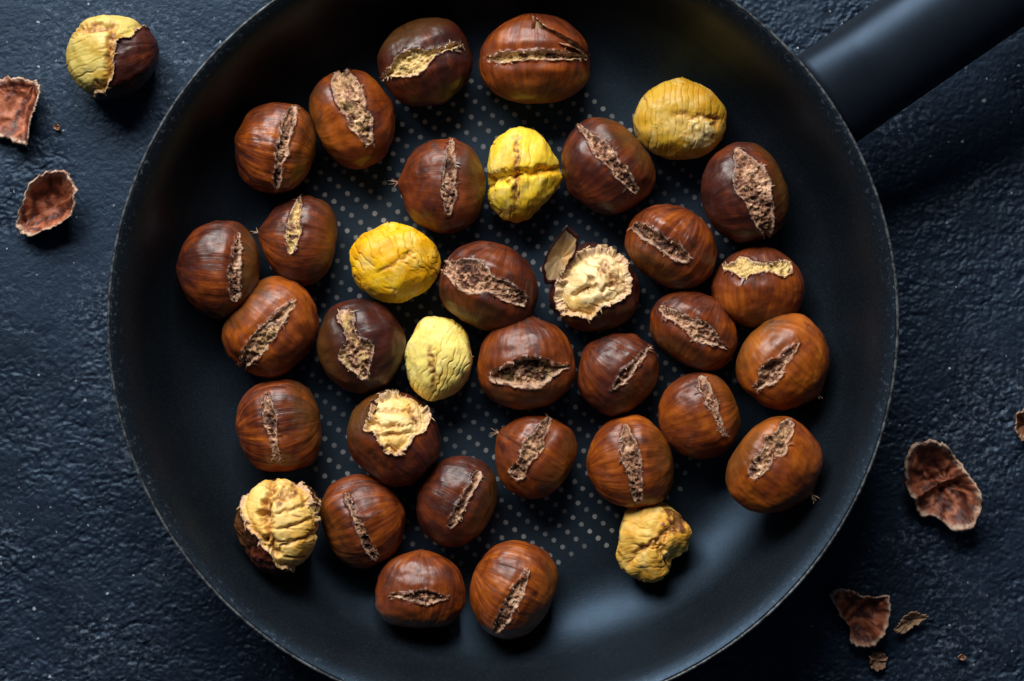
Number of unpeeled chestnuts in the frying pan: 27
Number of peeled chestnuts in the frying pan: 5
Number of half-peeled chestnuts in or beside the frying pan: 4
